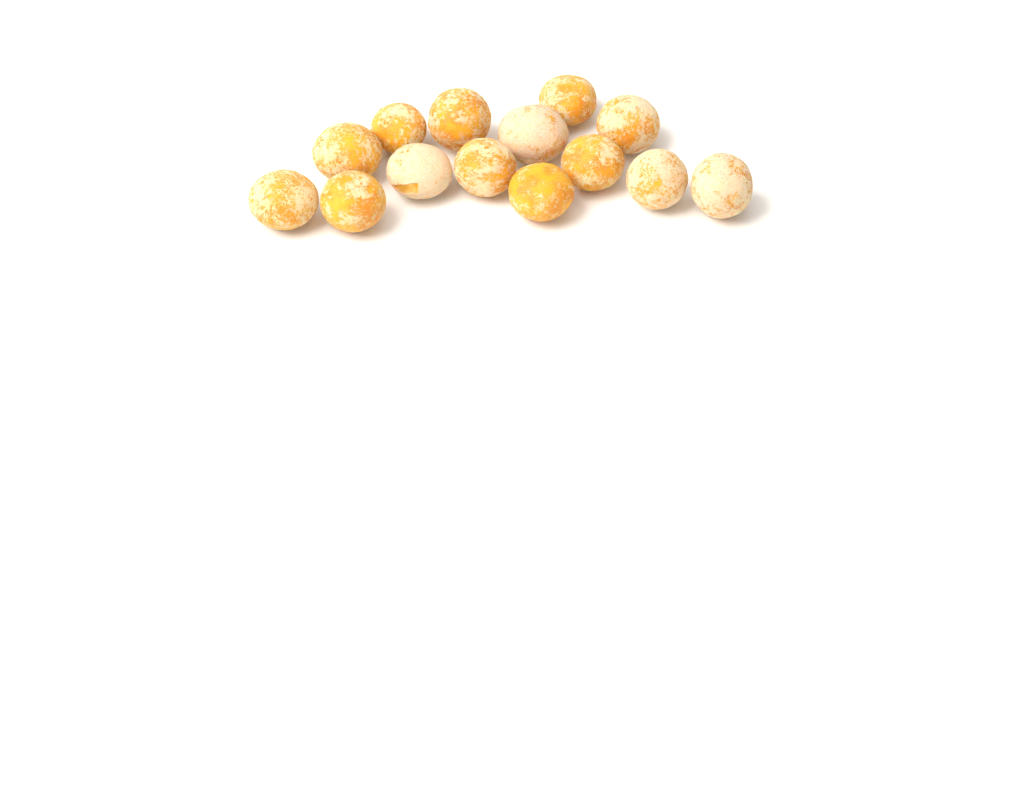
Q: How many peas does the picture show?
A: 14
